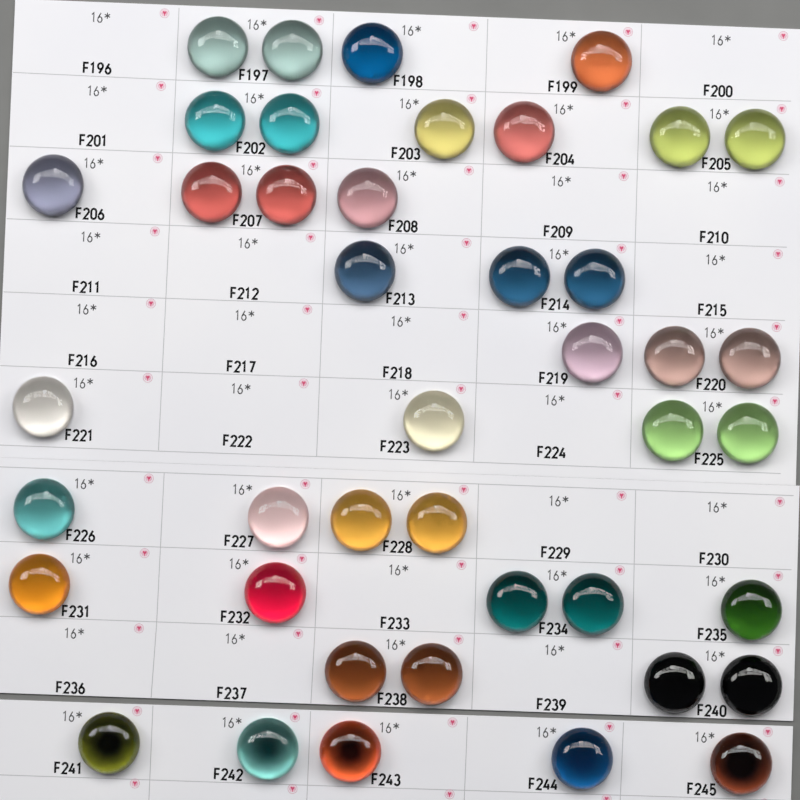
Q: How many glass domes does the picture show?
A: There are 42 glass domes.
